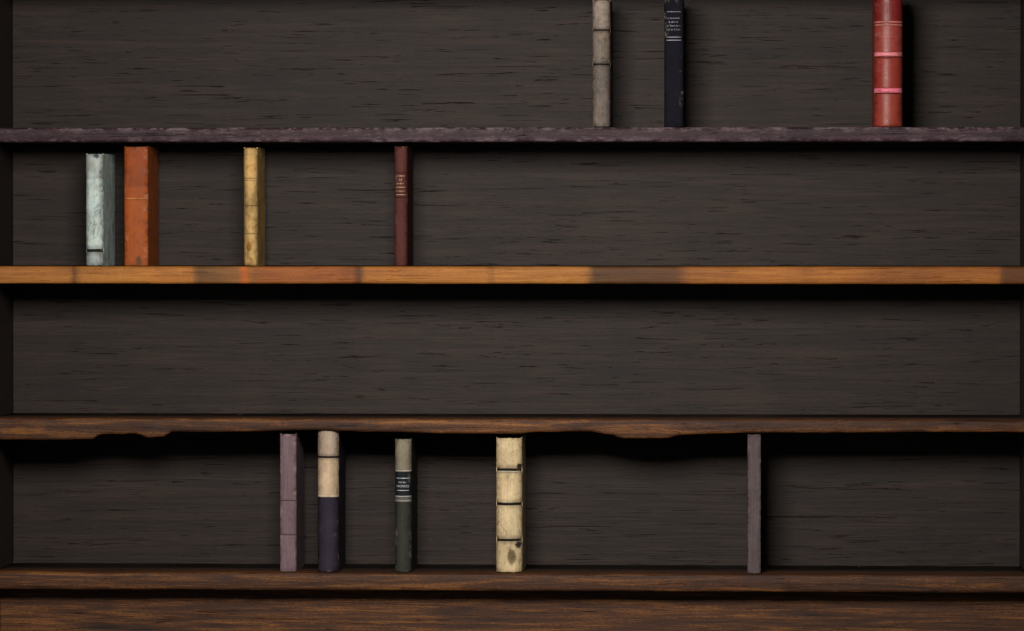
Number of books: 12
